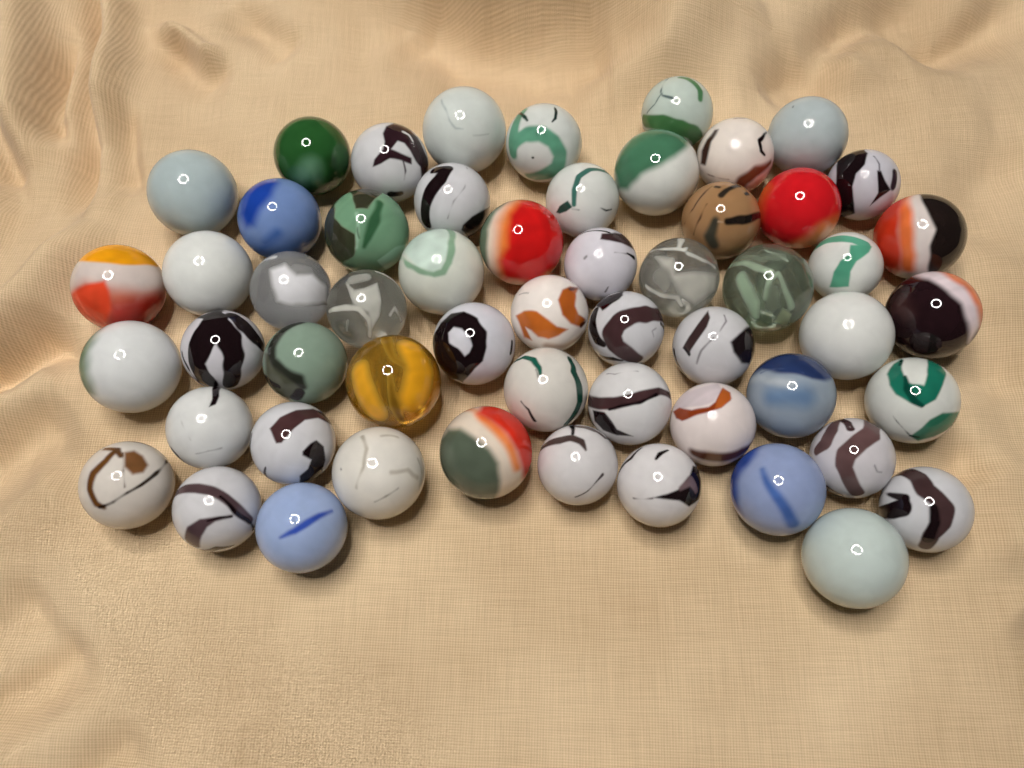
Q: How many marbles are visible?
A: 55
